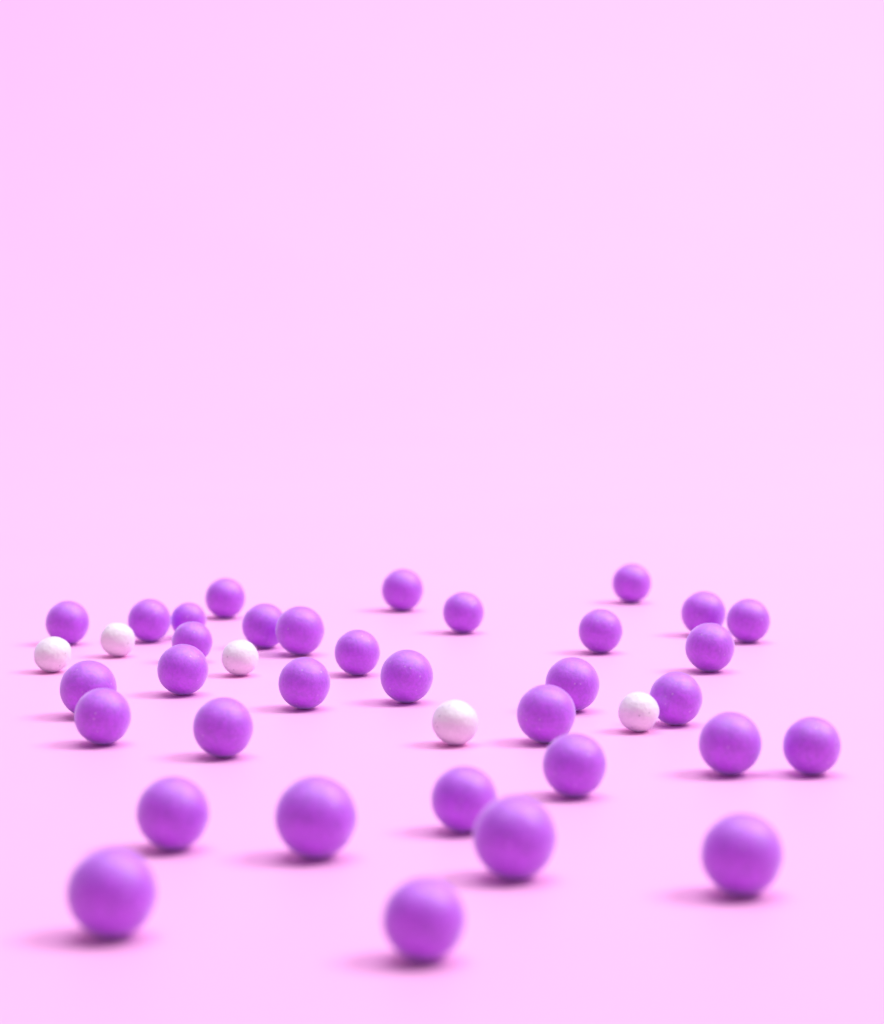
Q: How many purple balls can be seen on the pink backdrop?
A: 34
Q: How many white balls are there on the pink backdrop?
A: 5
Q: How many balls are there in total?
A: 39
